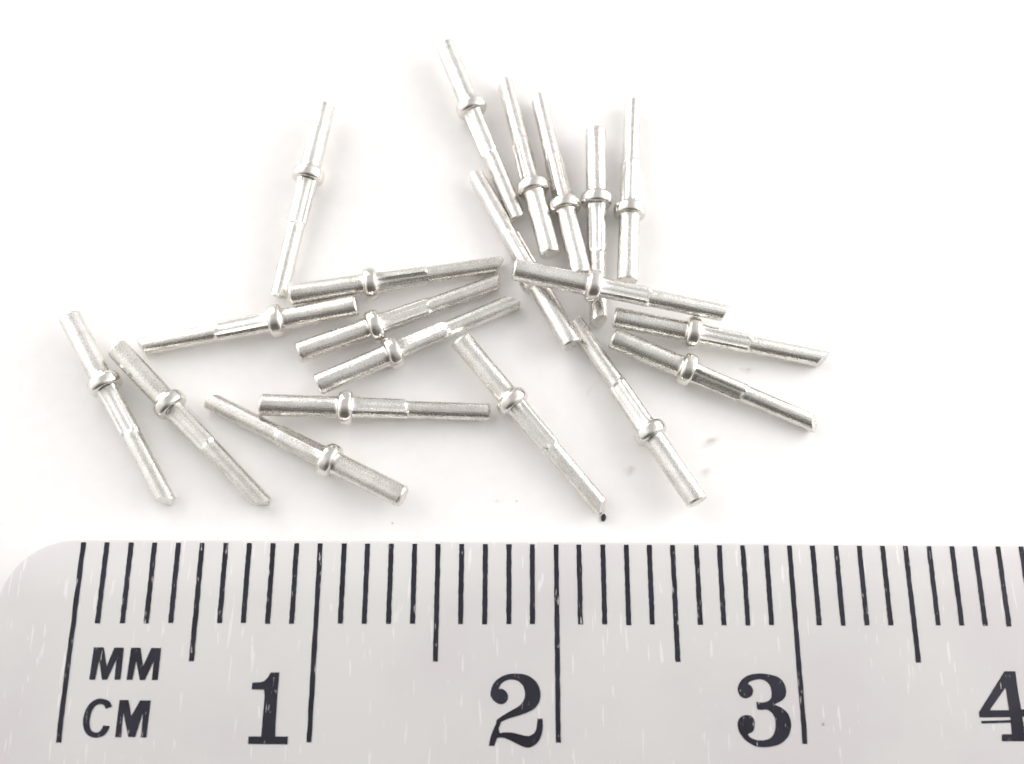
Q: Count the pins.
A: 20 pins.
